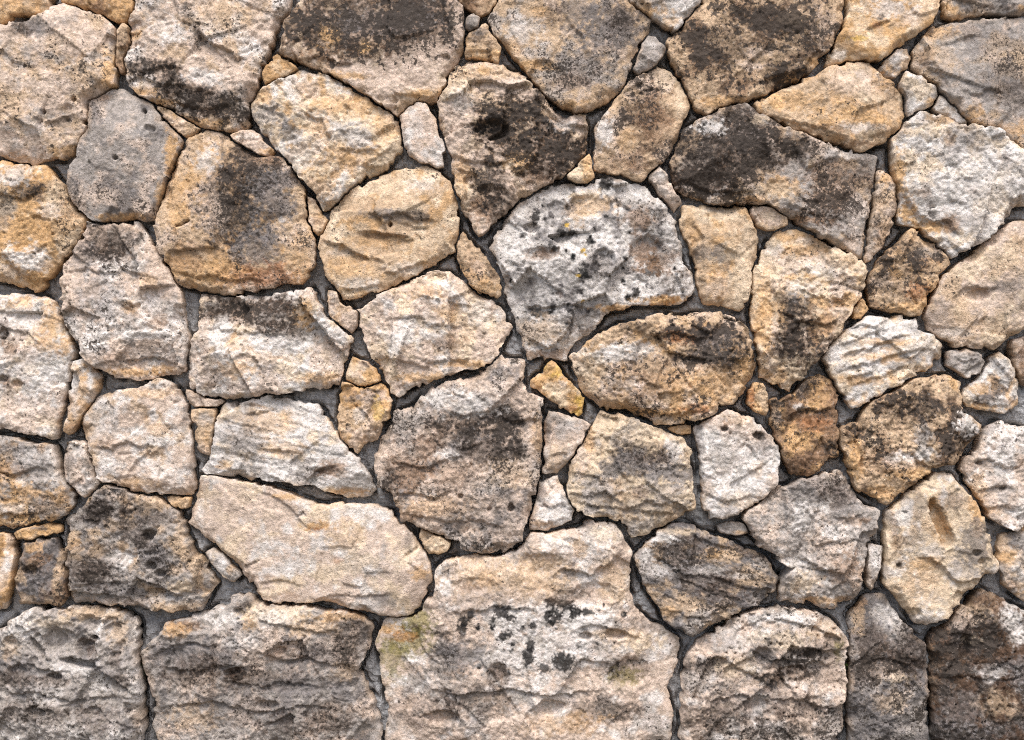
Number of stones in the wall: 95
